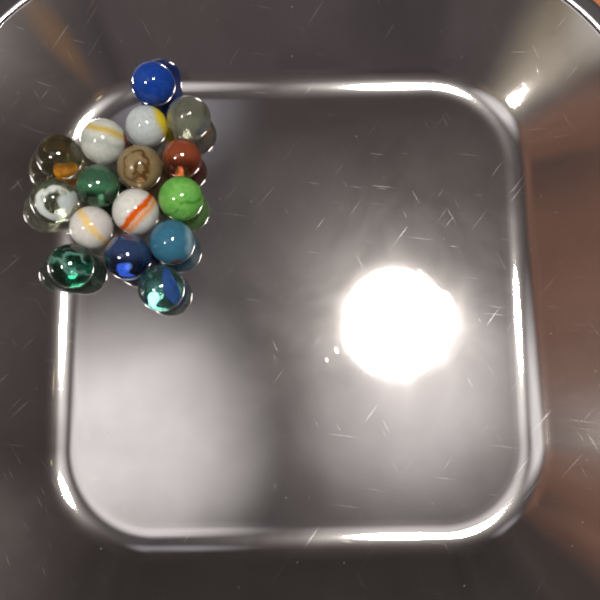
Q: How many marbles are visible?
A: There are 16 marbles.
